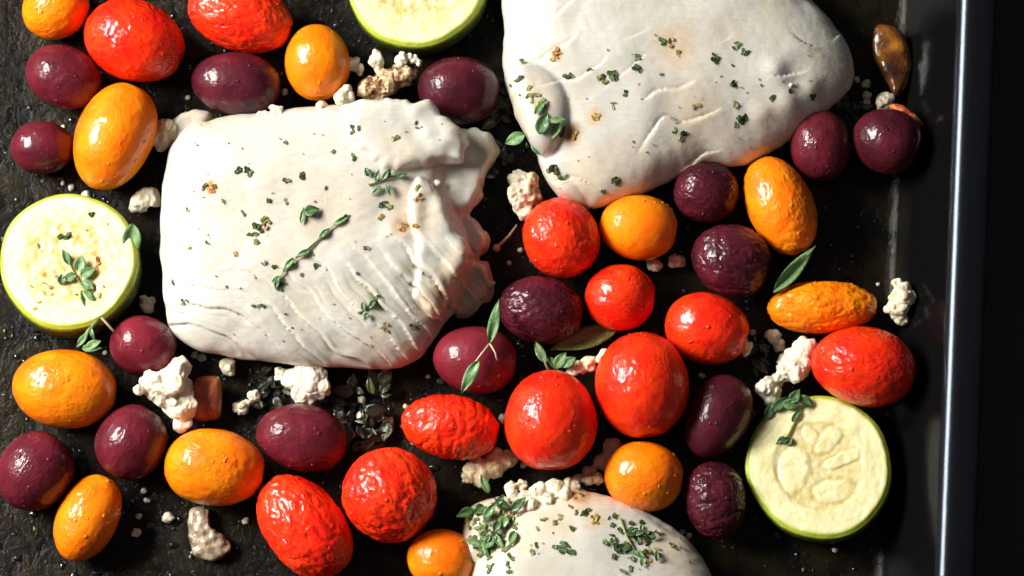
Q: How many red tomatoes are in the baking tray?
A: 11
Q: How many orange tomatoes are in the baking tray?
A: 11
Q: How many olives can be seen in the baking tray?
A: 16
